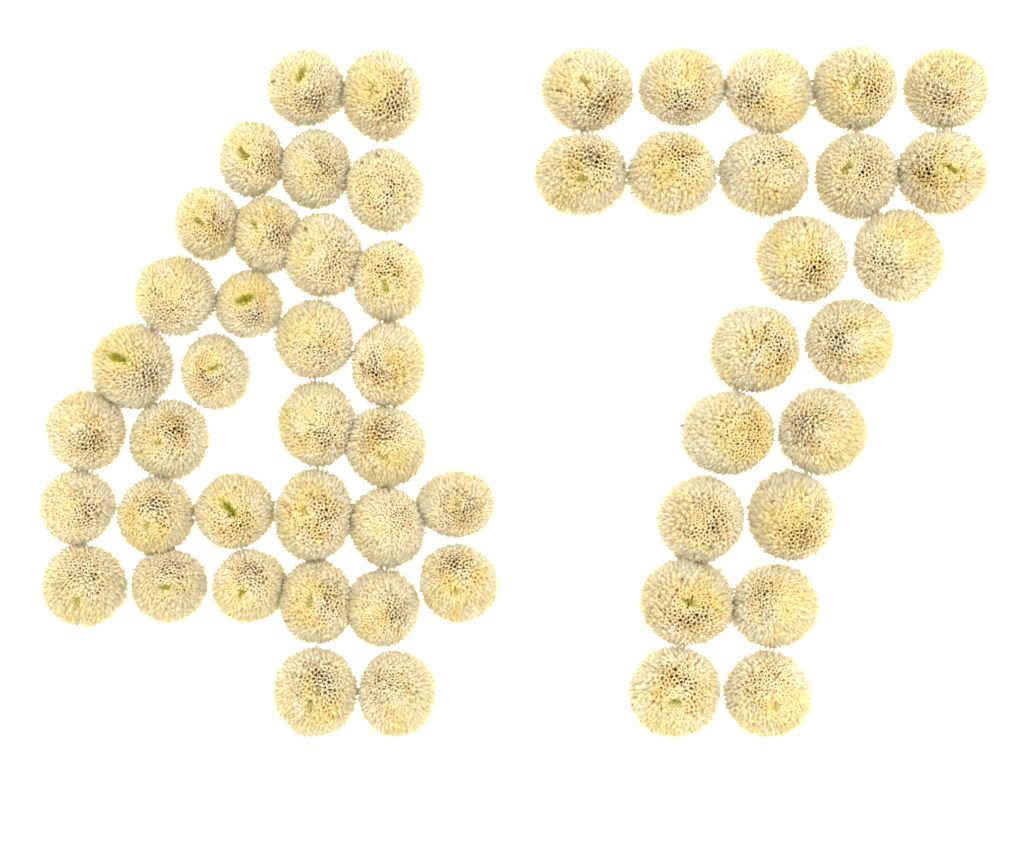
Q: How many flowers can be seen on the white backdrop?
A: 55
